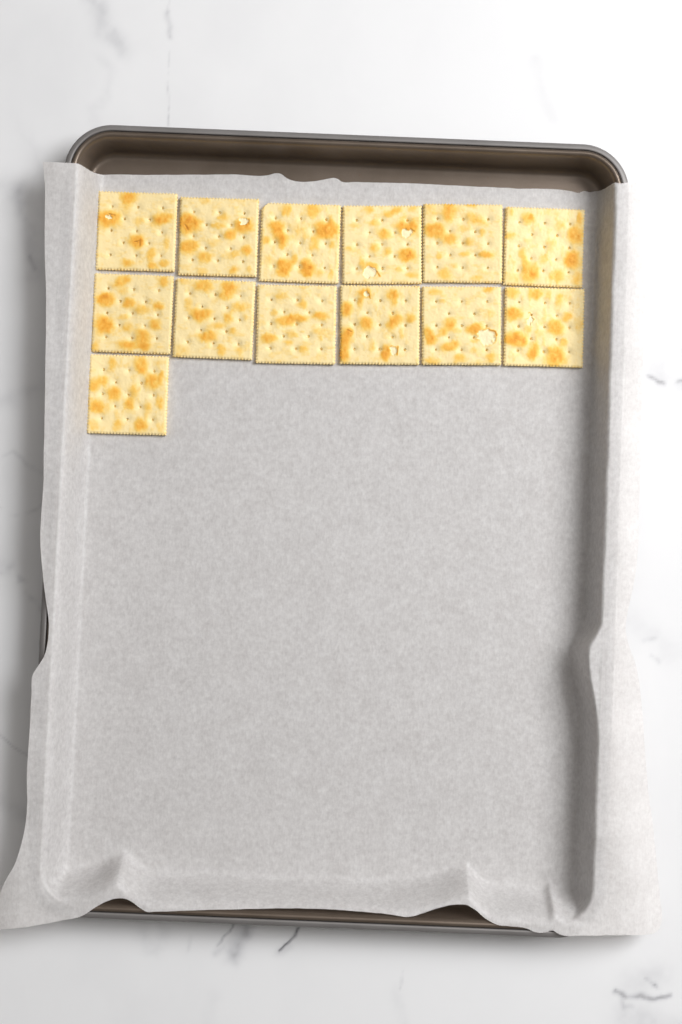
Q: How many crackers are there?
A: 13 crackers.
